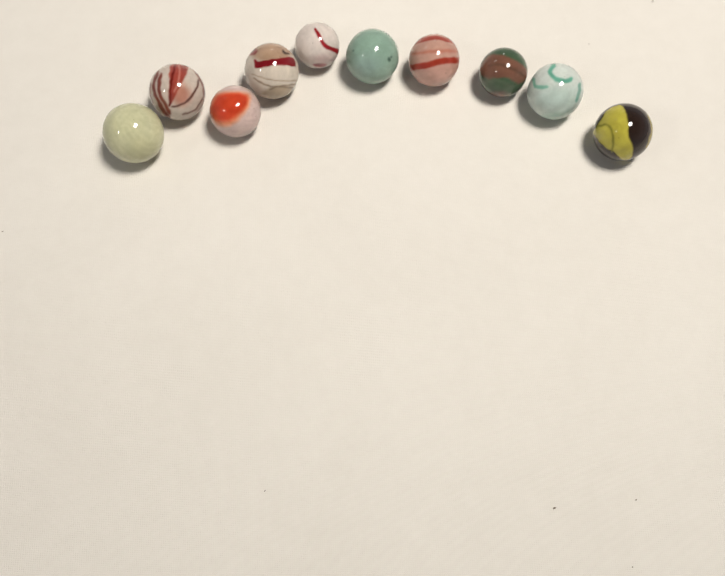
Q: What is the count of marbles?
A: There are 10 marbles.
